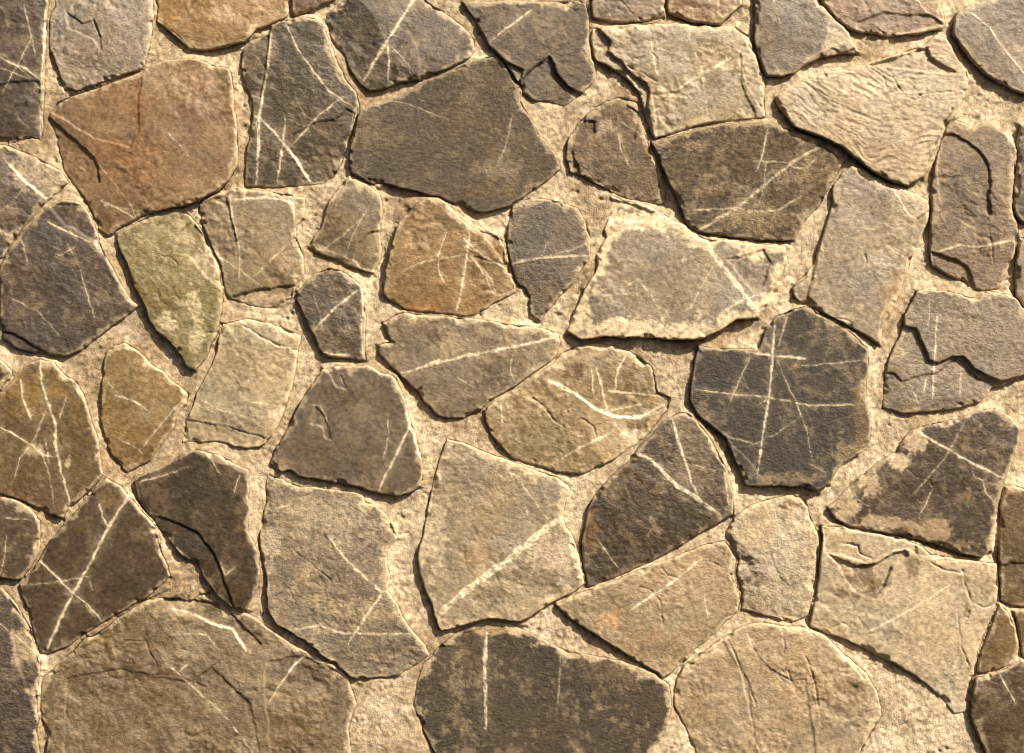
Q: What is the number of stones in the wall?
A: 58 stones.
